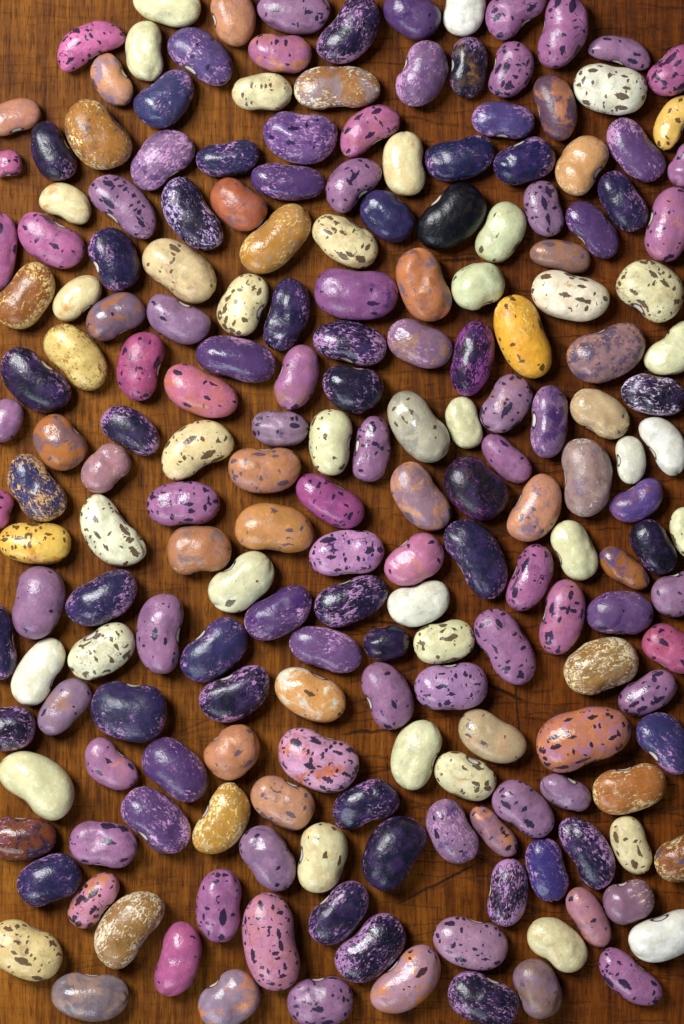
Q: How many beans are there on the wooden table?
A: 200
